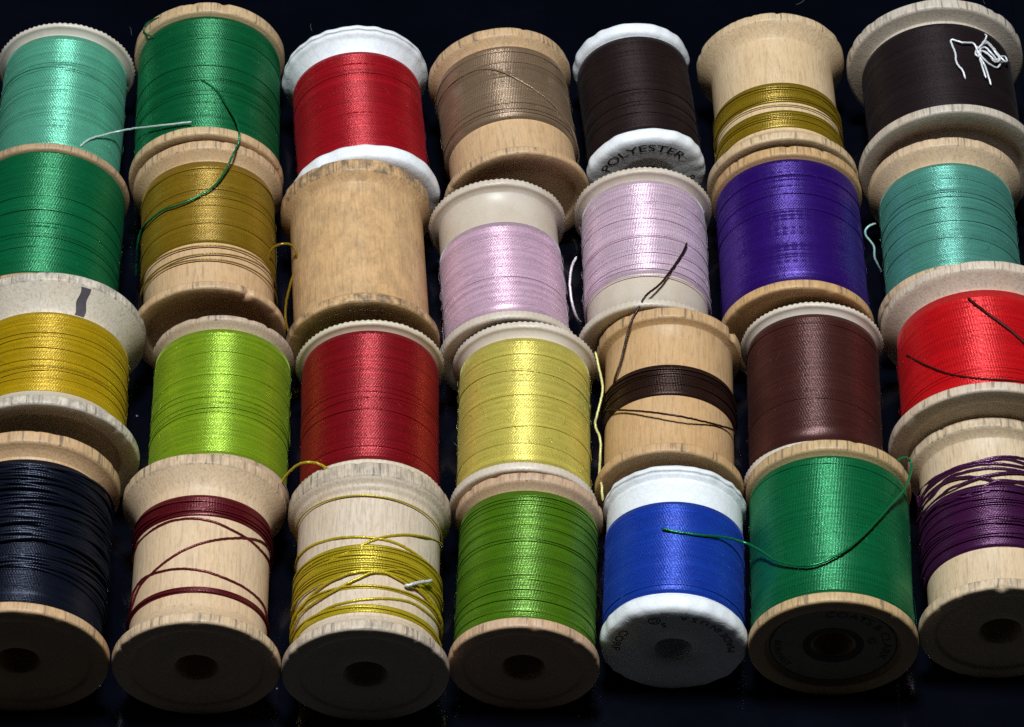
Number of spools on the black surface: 28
